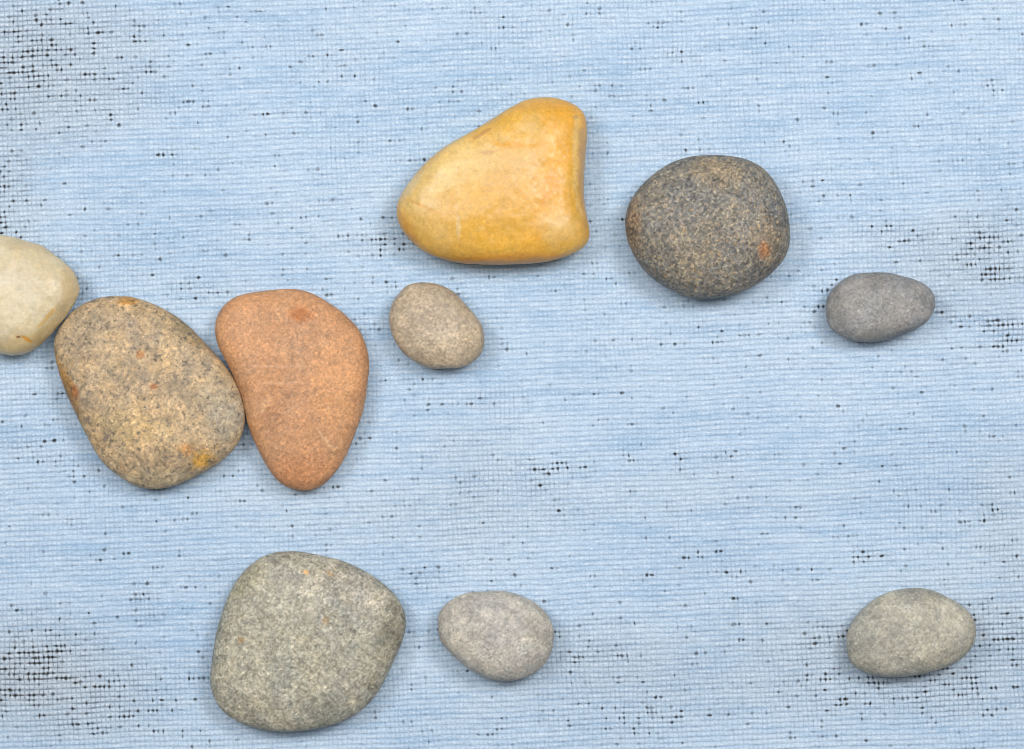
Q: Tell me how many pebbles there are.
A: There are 10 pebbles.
